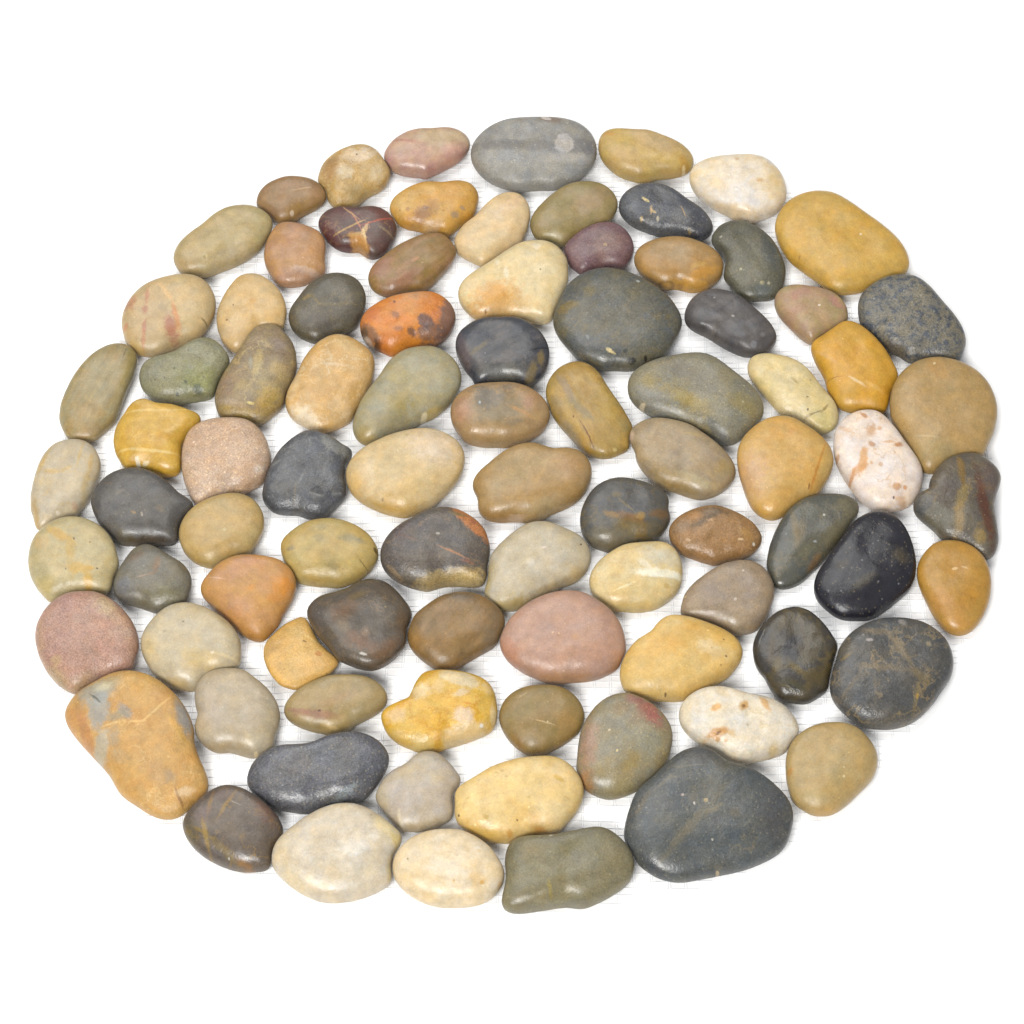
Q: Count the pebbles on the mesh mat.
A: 89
